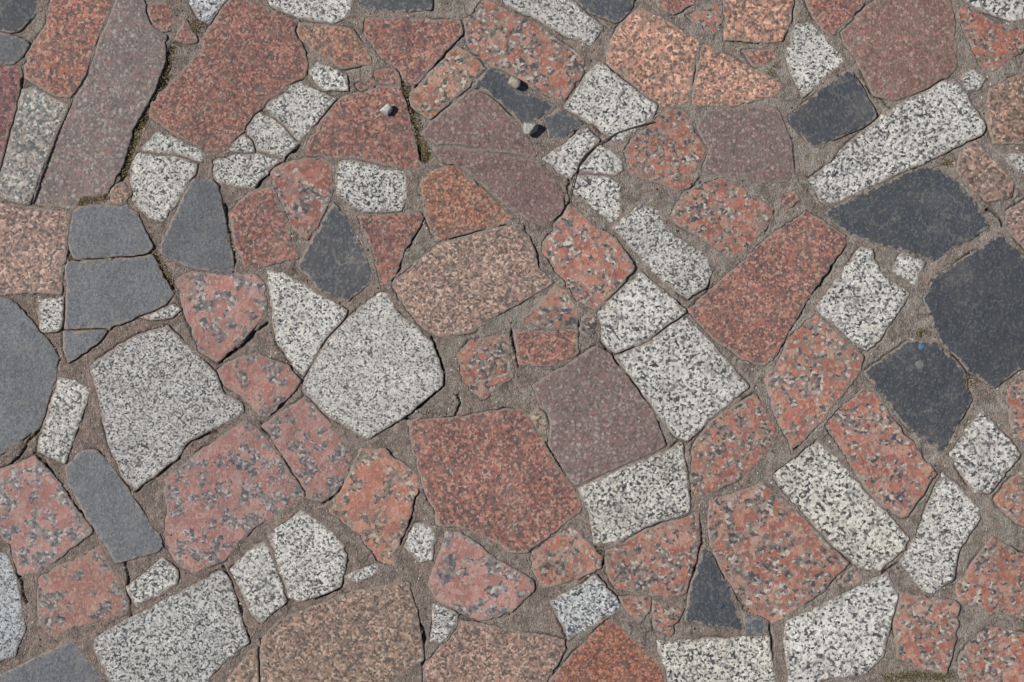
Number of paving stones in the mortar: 140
